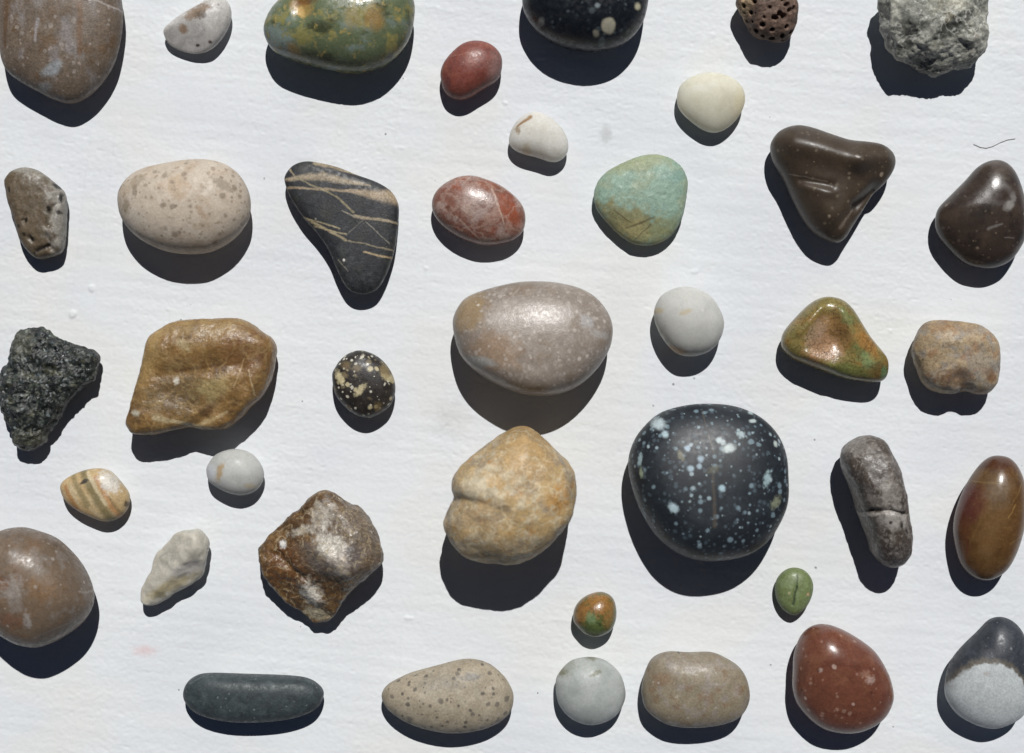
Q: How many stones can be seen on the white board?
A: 40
